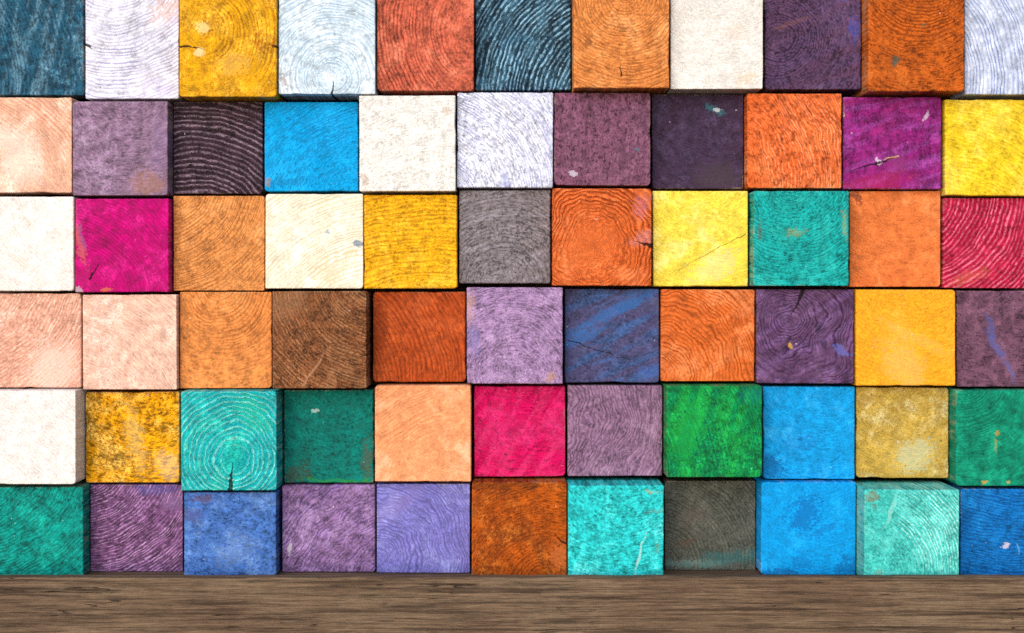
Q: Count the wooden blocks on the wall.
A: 66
